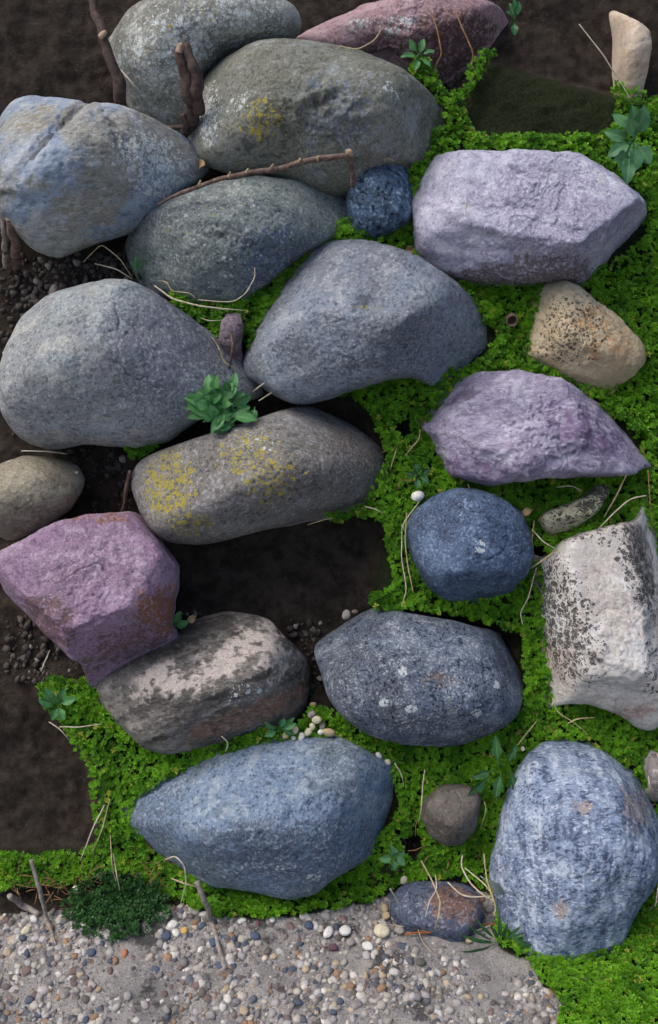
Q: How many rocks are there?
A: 26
